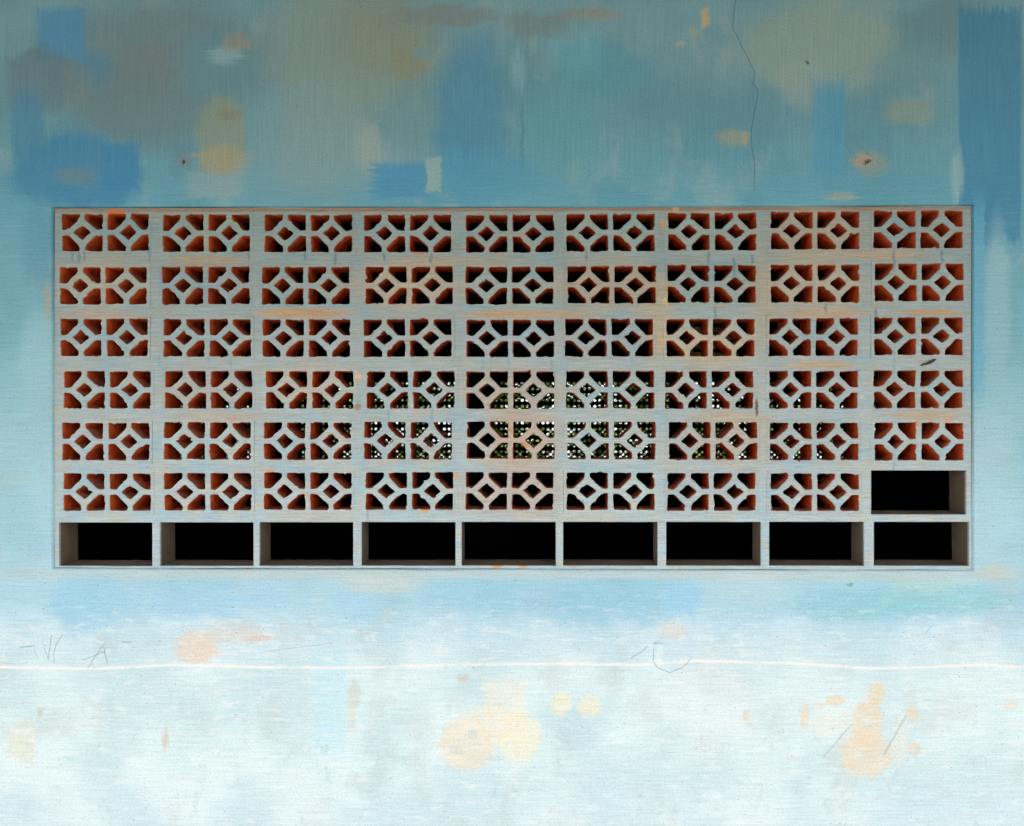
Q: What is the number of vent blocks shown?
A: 53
